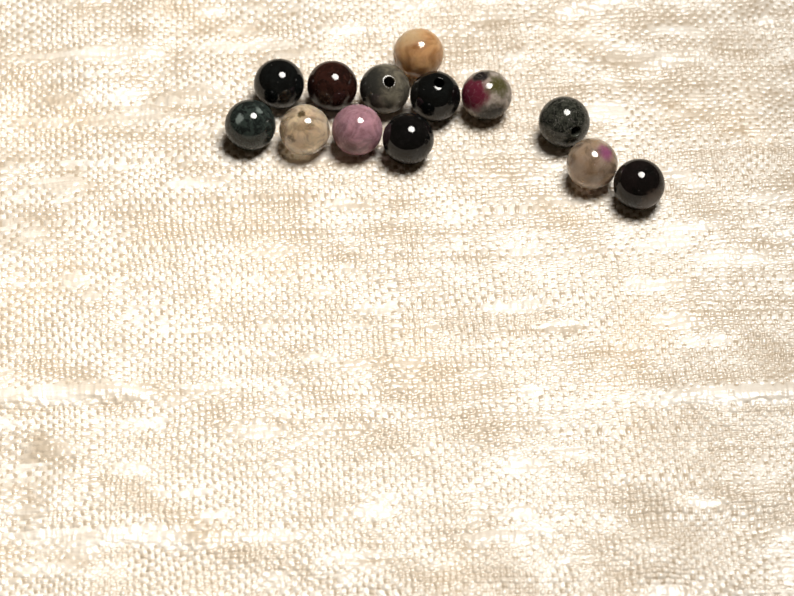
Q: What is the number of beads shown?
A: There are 13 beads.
